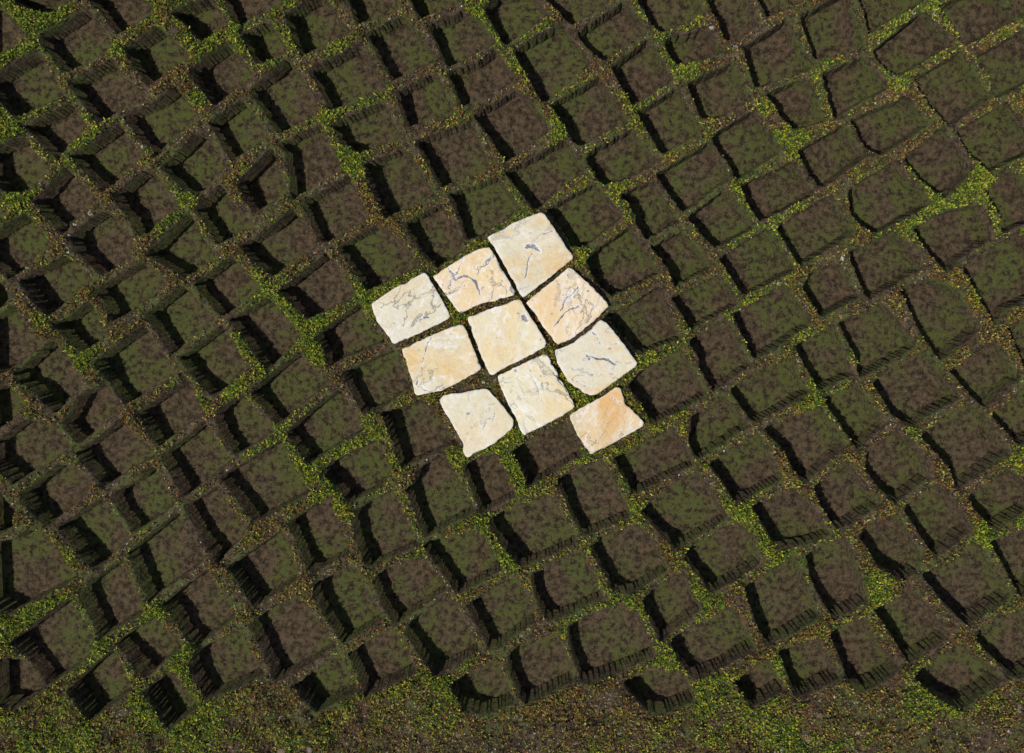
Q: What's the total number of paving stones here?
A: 10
